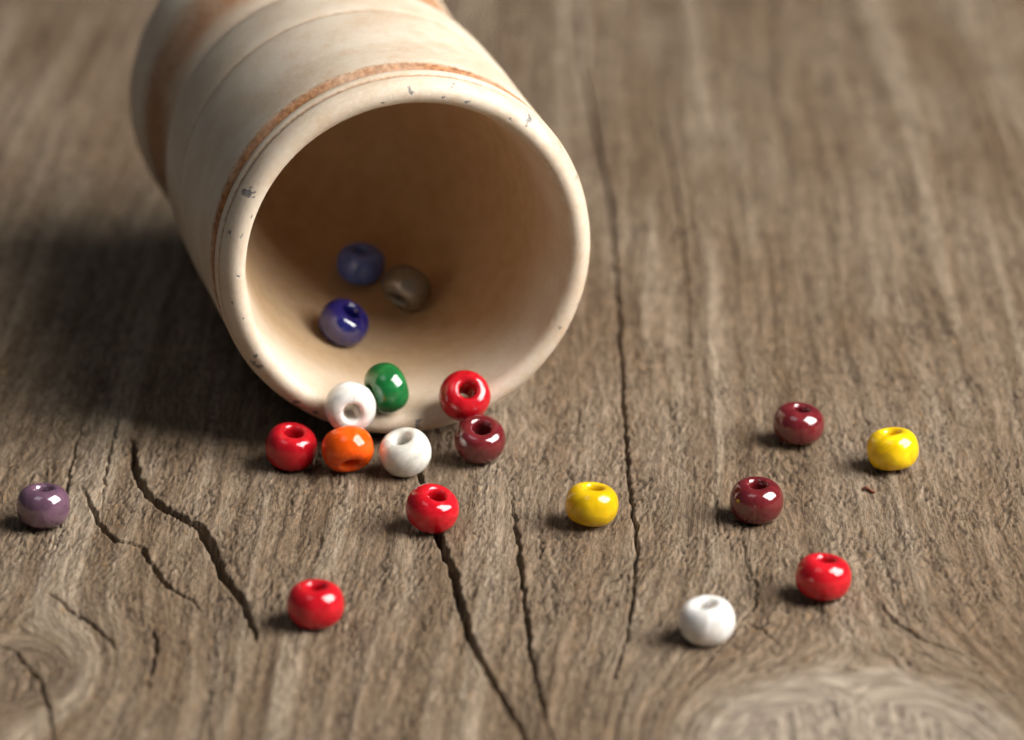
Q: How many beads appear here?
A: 19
